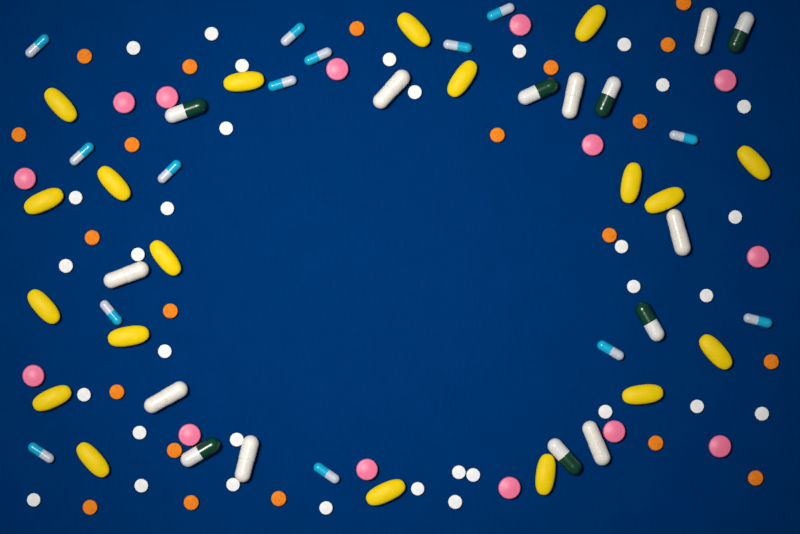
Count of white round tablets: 33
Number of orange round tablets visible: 21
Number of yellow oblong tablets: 19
